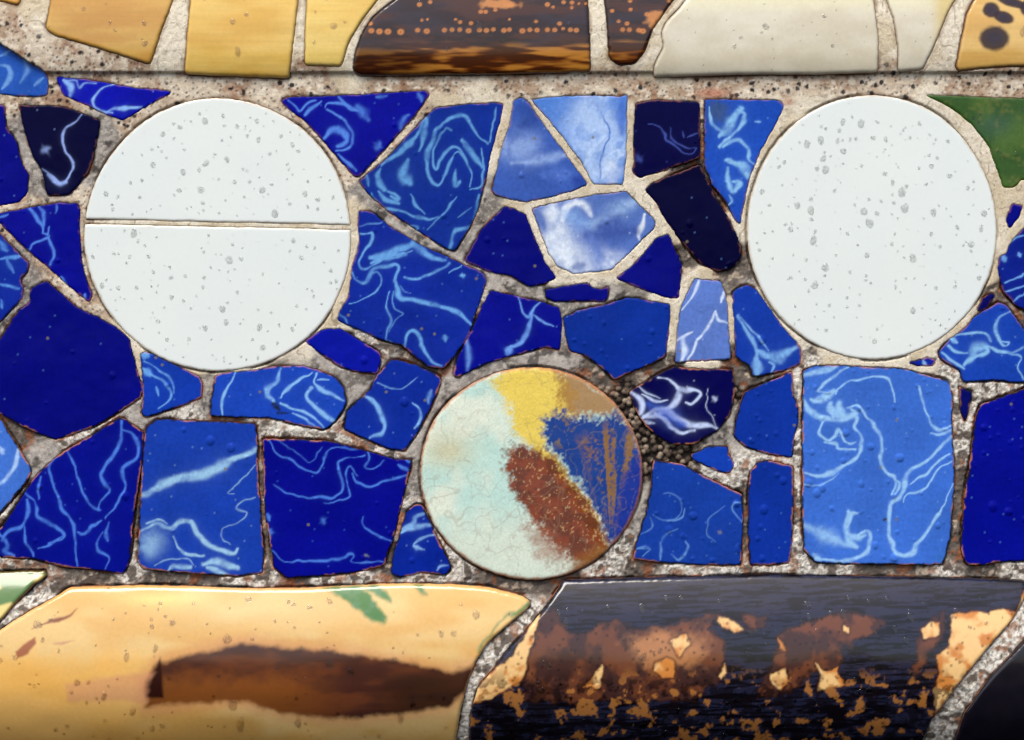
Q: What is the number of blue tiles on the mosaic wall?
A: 45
